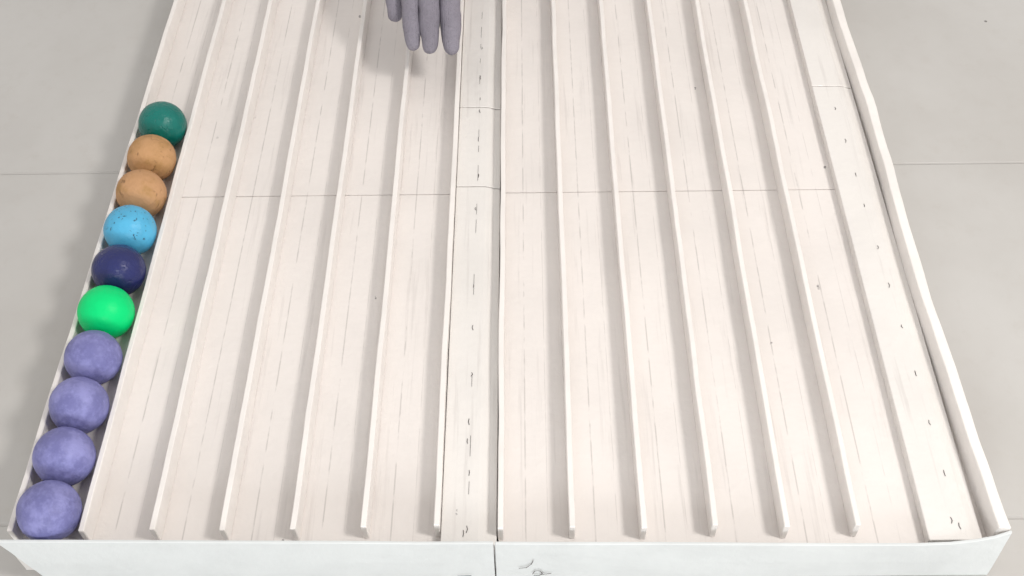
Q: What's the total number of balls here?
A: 10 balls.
